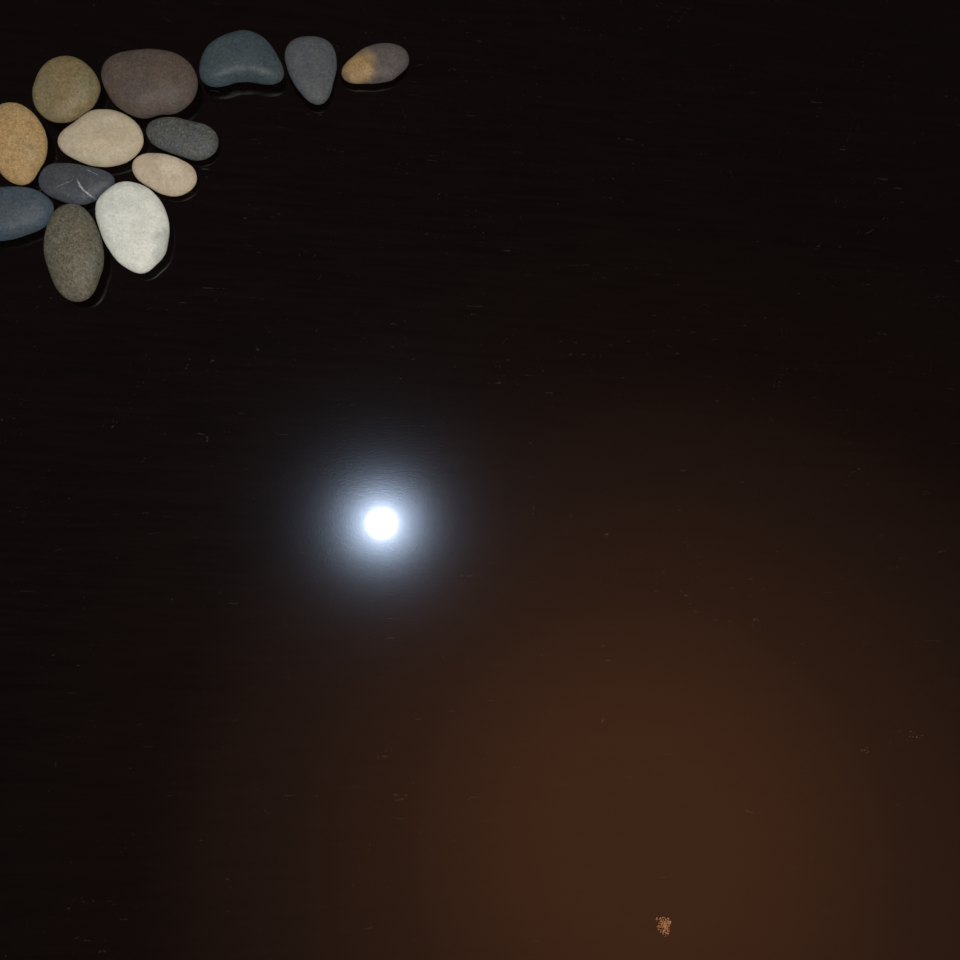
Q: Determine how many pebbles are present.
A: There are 13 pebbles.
